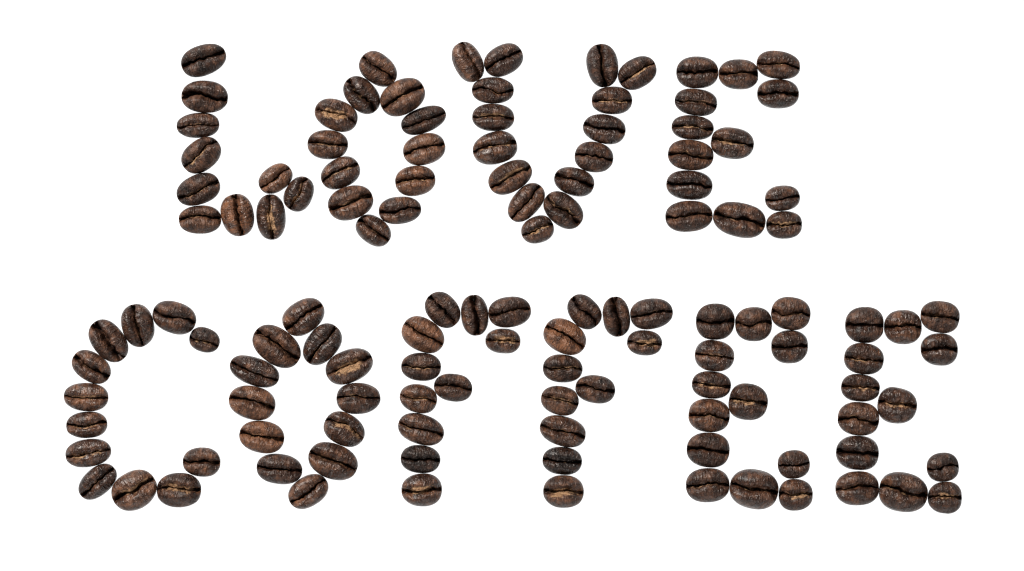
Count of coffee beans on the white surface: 122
